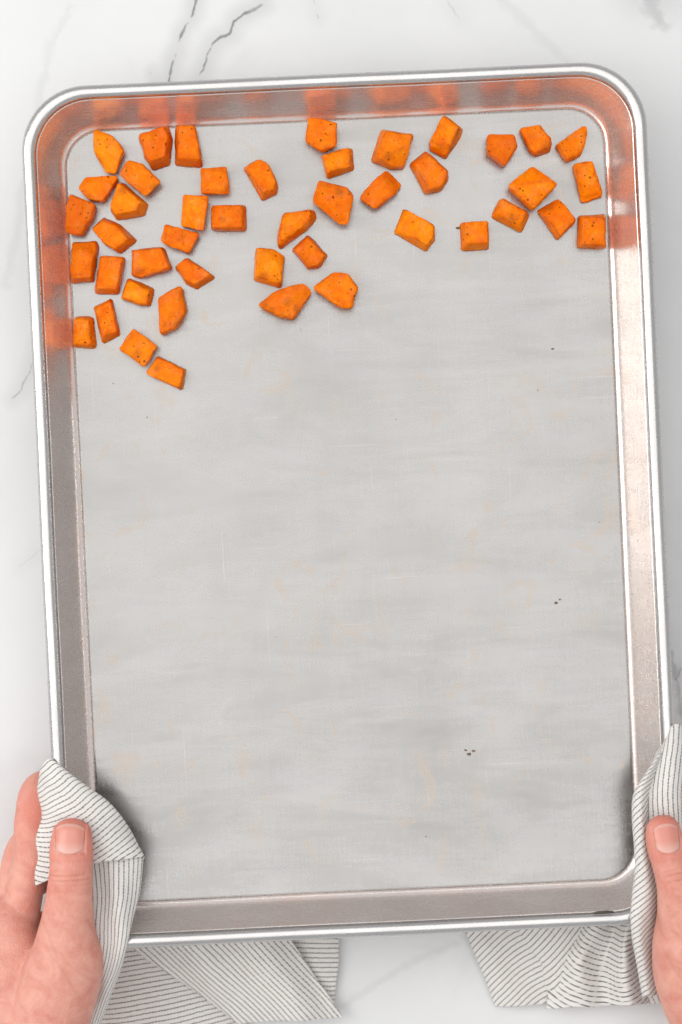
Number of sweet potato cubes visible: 45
